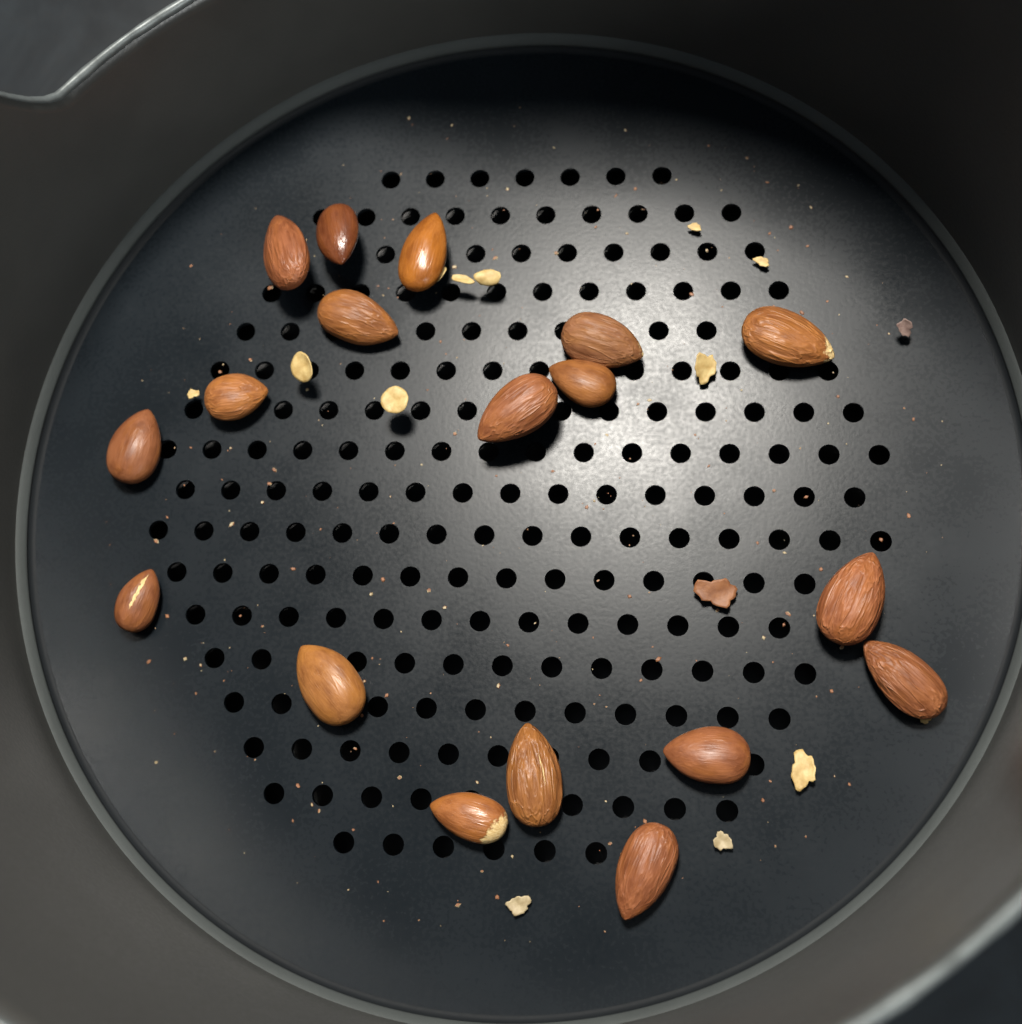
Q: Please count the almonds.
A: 18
